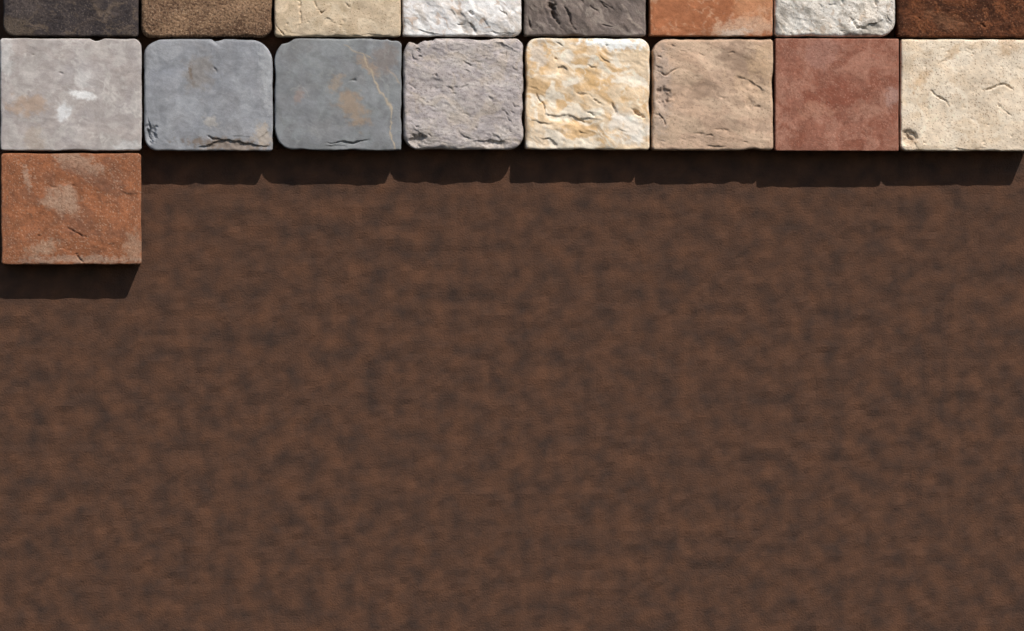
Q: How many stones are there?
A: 17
